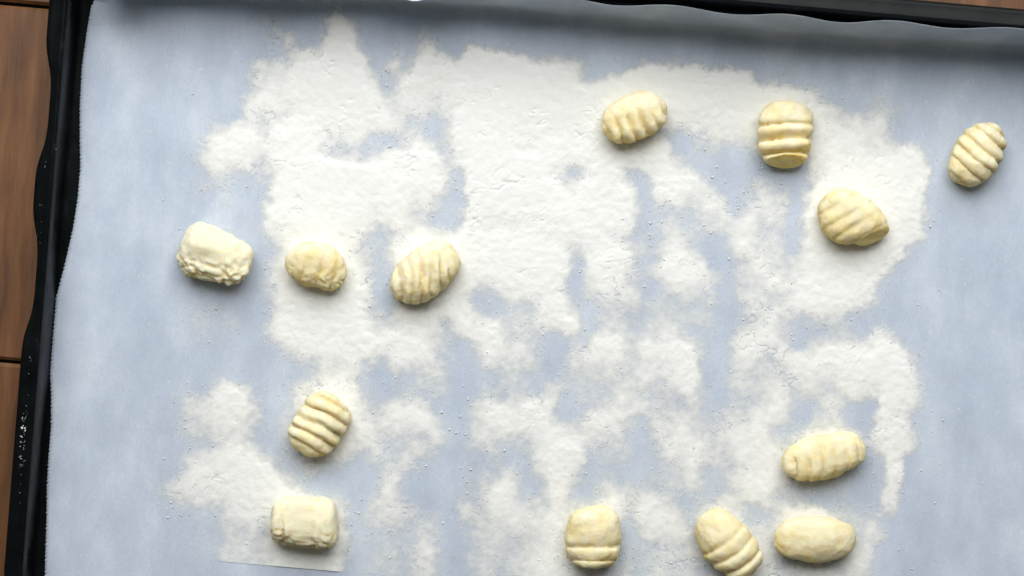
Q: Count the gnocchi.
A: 13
